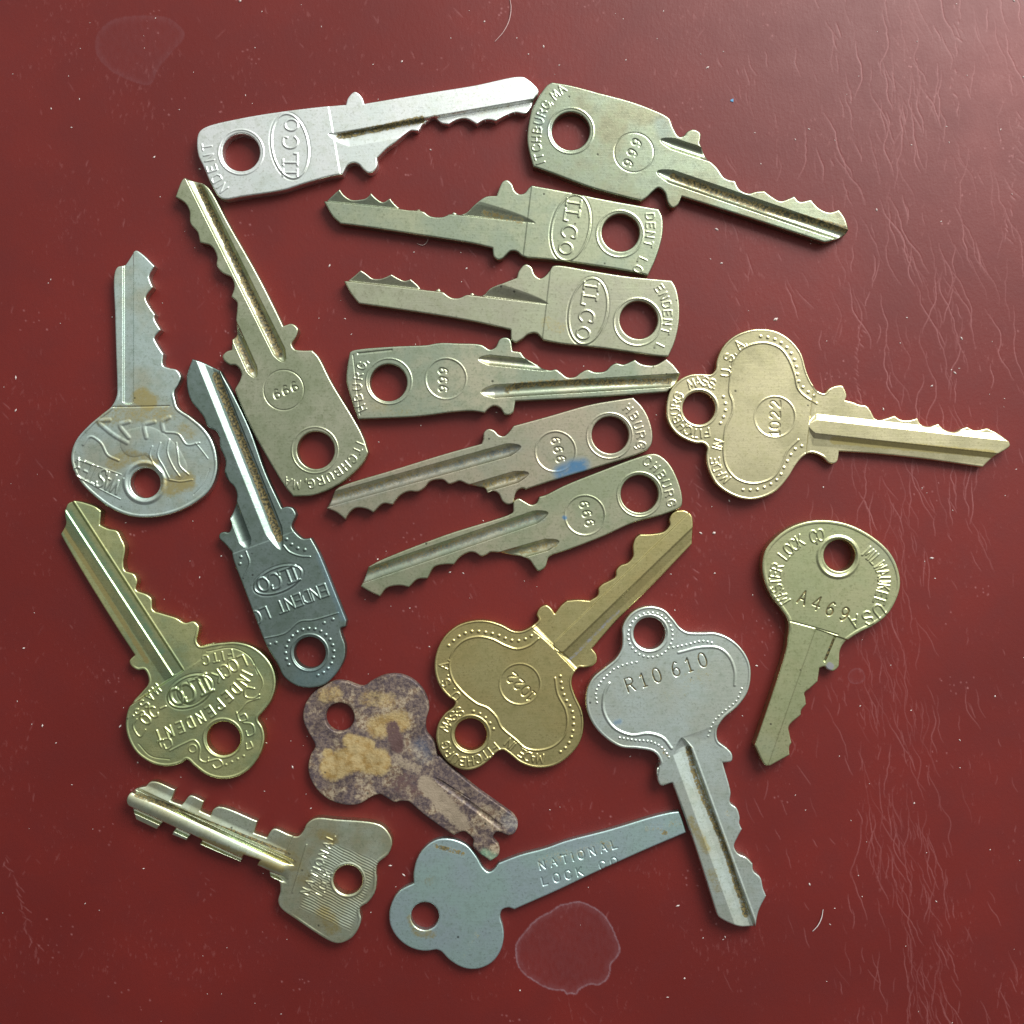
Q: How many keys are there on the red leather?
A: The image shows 18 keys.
